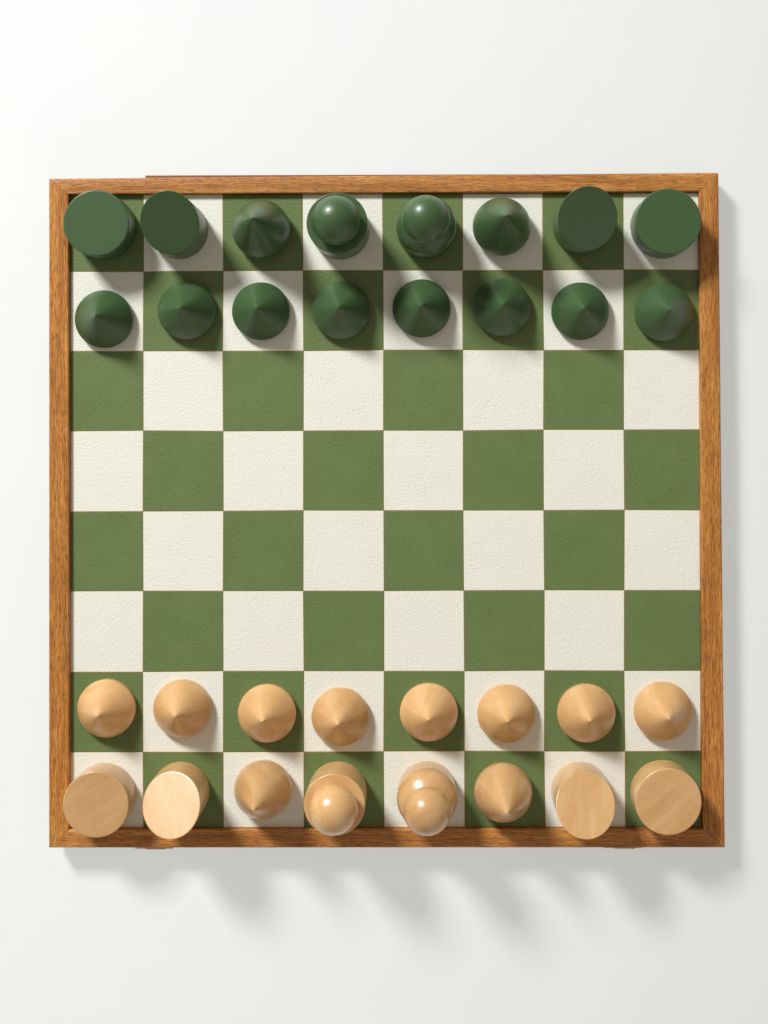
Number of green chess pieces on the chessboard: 16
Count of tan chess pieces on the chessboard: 16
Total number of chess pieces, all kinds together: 32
